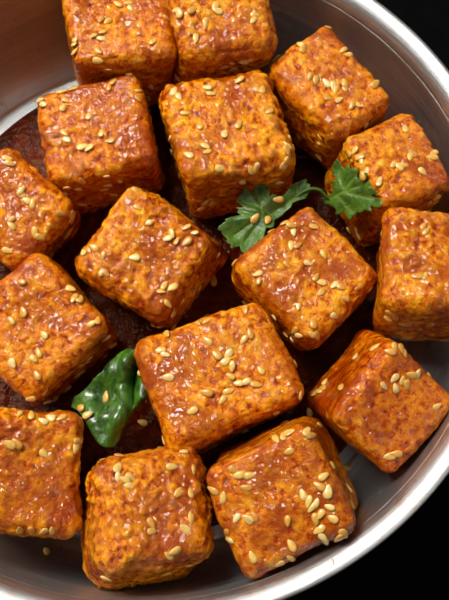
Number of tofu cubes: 16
